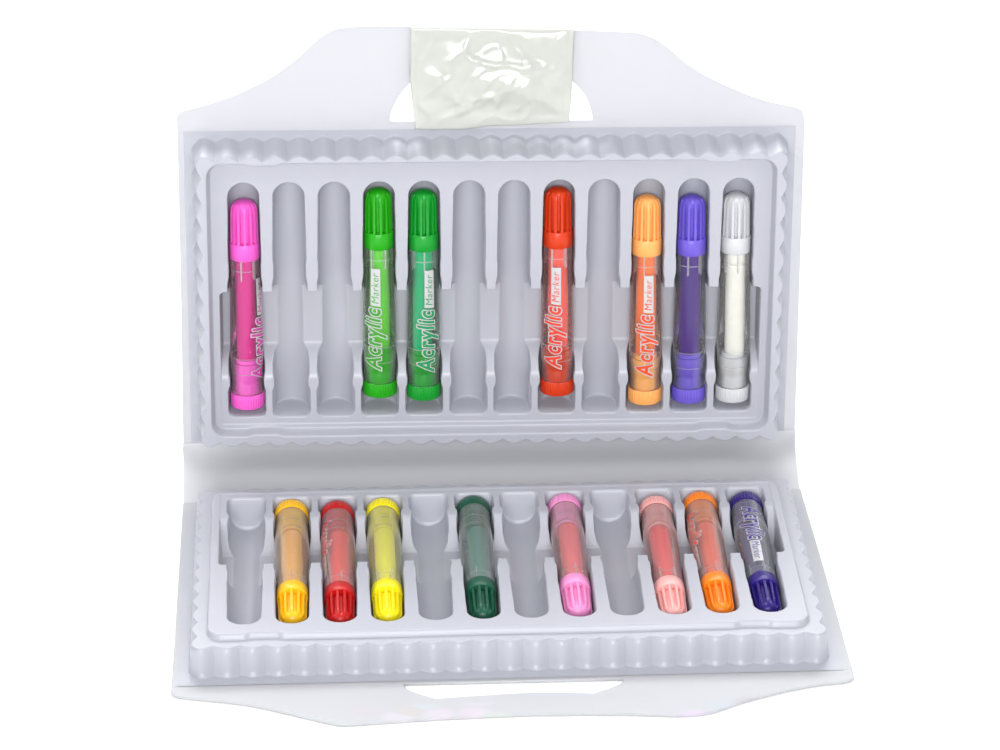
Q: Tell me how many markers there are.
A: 15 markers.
